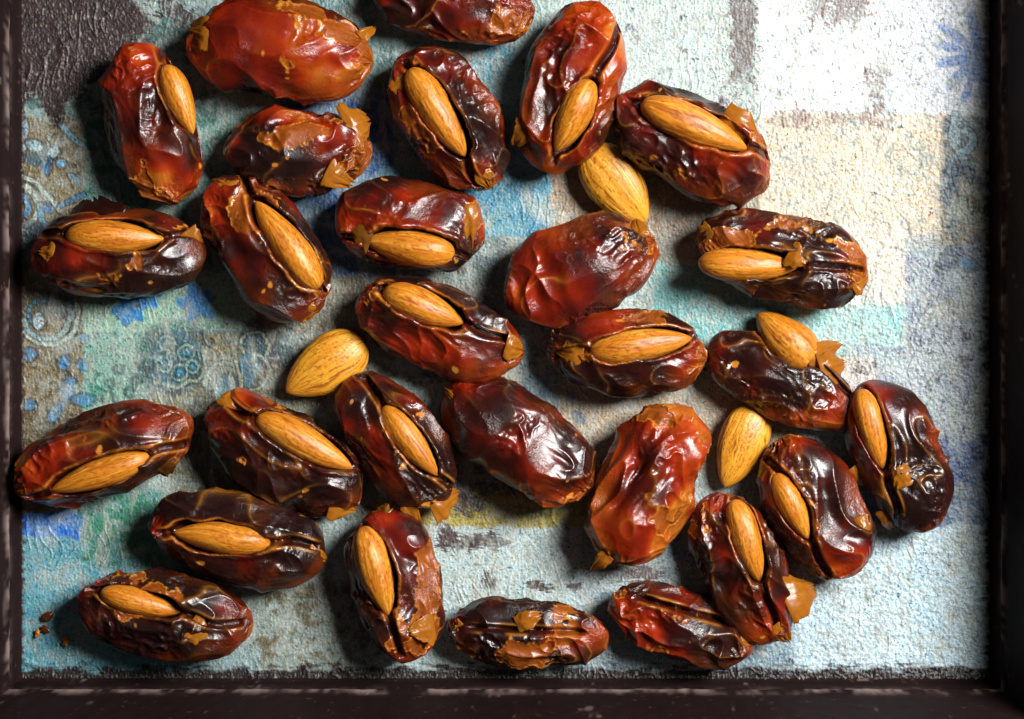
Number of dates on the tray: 28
